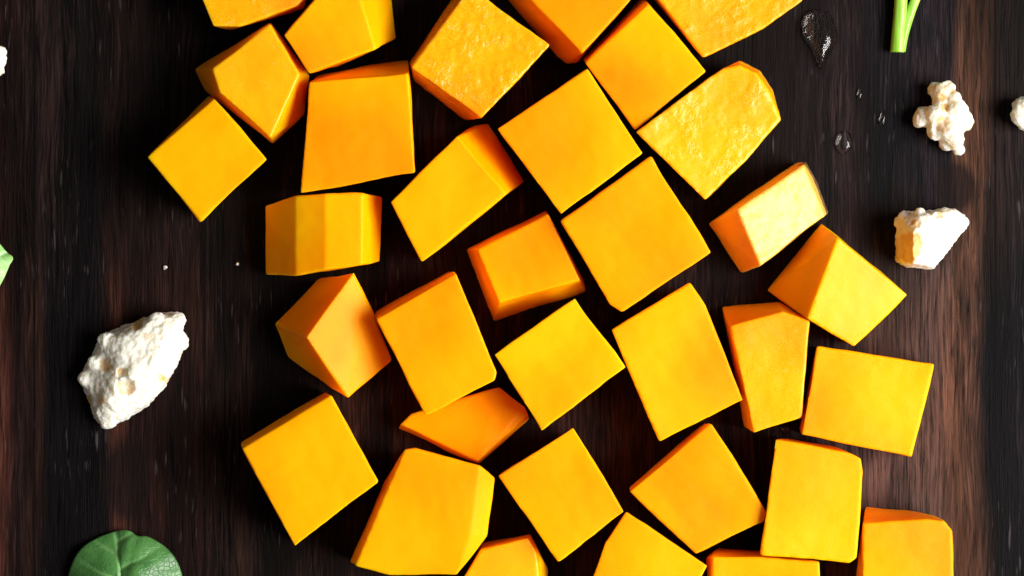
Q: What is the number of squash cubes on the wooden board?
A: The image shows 33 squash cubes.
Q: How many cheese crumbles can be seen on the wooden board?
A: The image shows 5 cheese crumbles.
